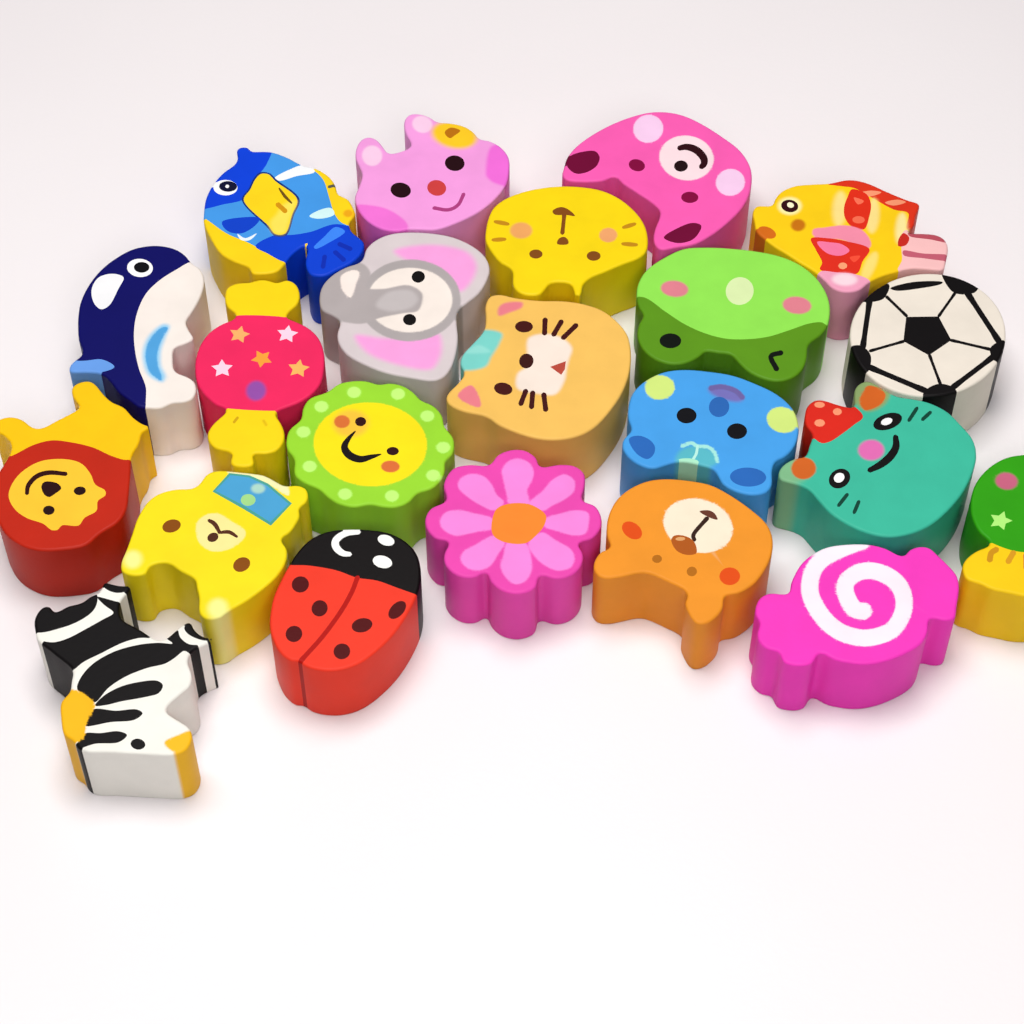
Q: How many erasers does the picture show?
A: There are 22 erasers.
